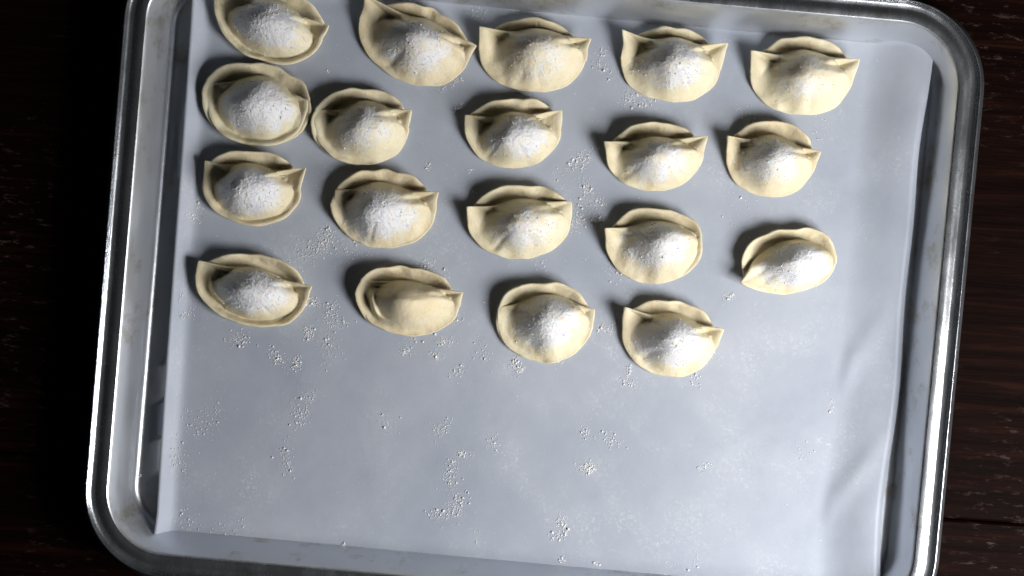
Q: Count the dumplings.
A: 19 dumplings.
